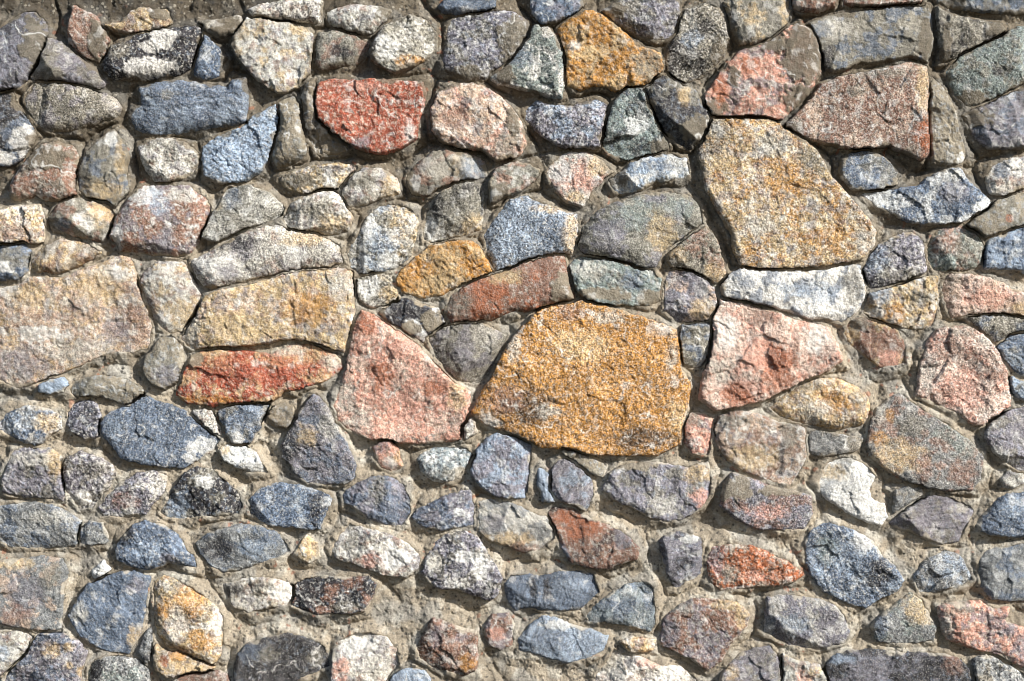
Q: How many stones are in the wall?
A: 176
